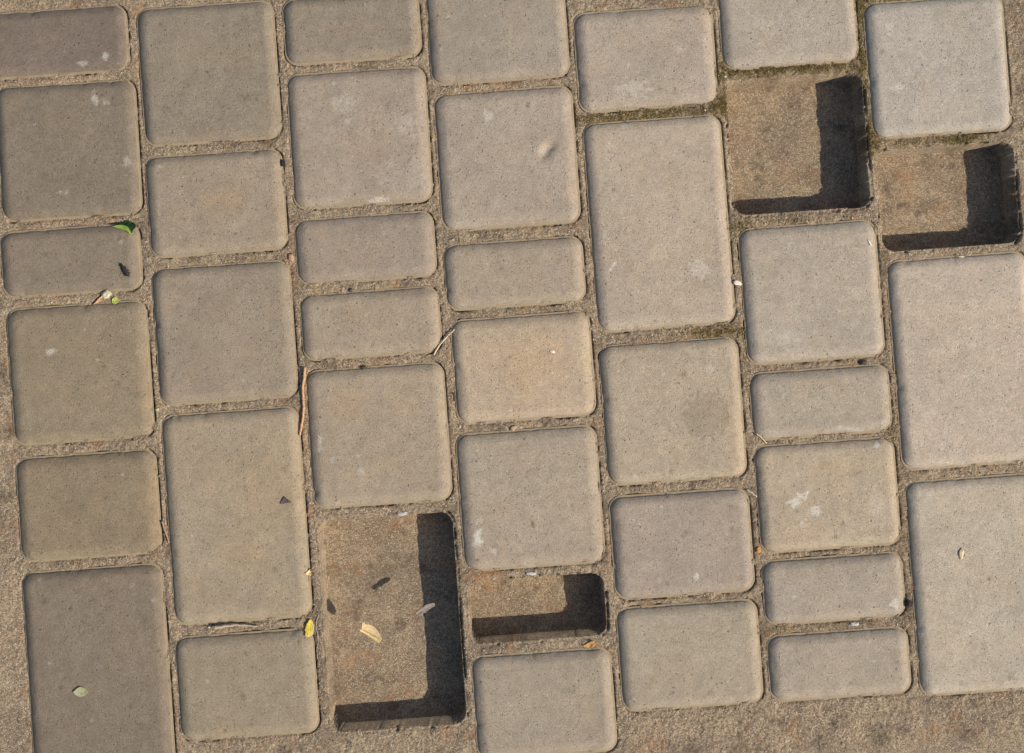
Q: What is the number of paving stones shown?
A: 36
